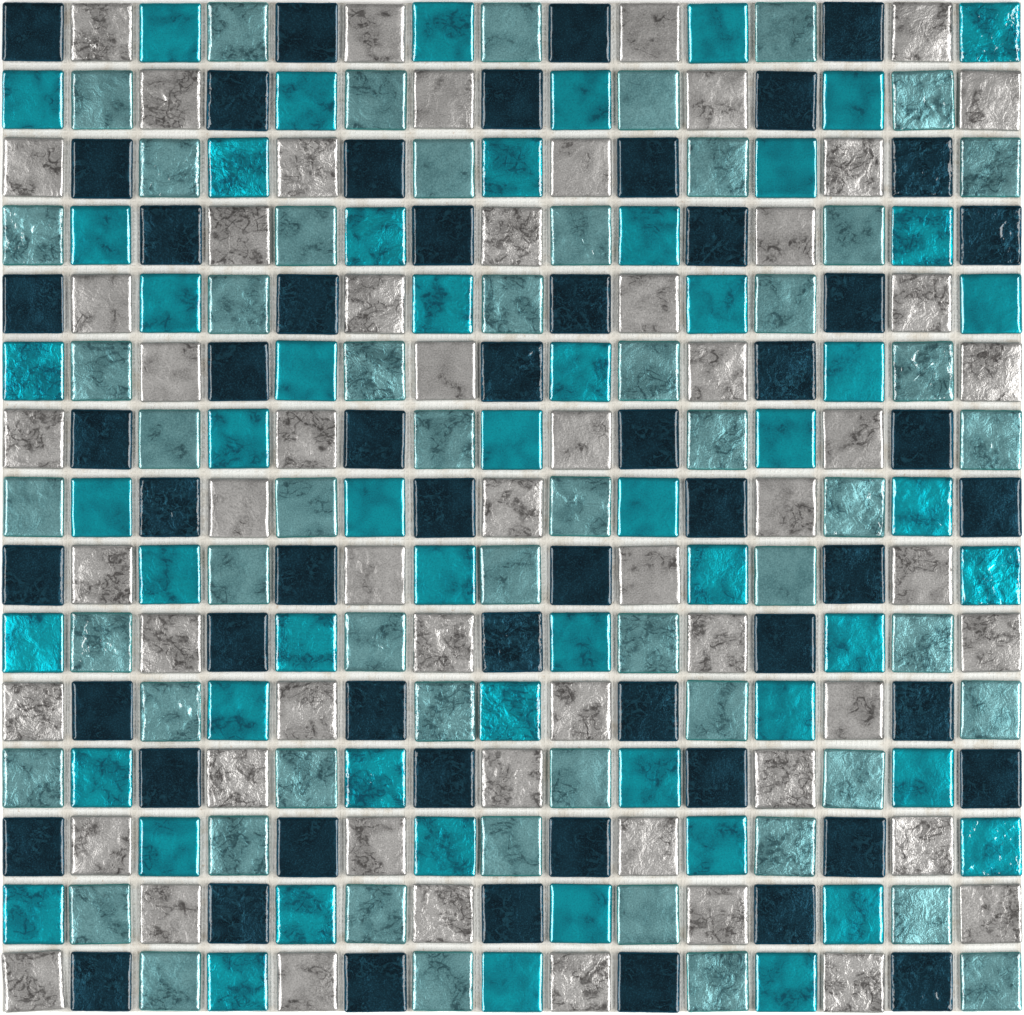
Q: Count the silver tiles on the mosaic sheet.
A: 57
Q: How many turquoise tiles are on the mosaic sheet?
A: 56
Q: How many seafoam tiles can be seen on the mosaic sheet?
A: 56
